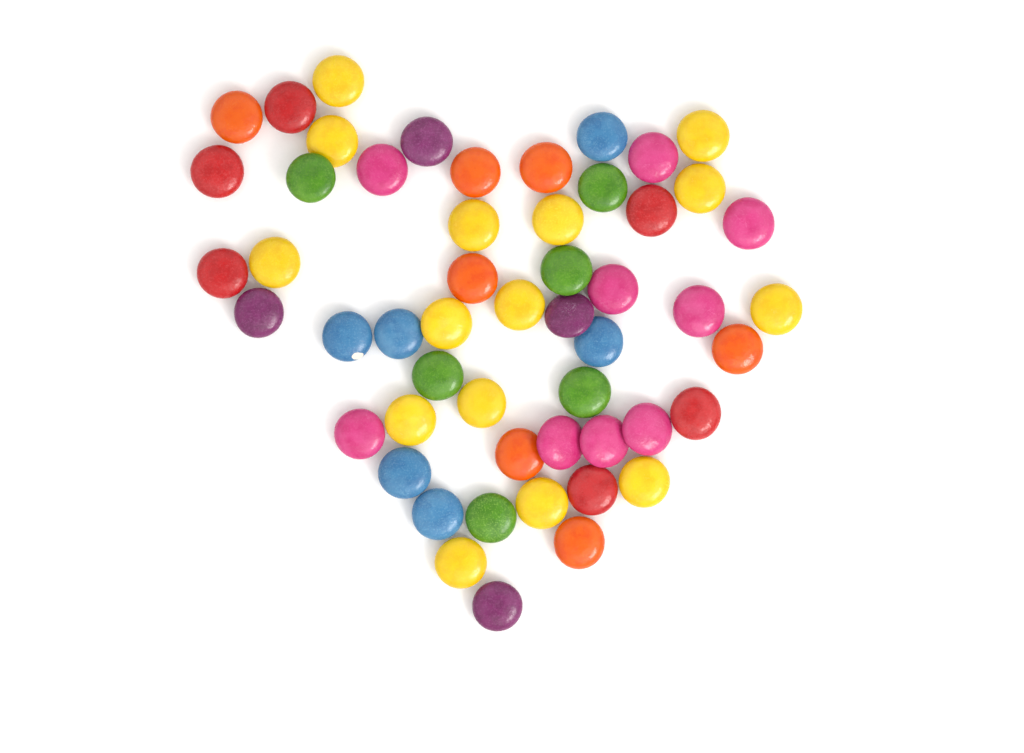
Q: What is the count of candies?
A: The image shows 53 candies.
